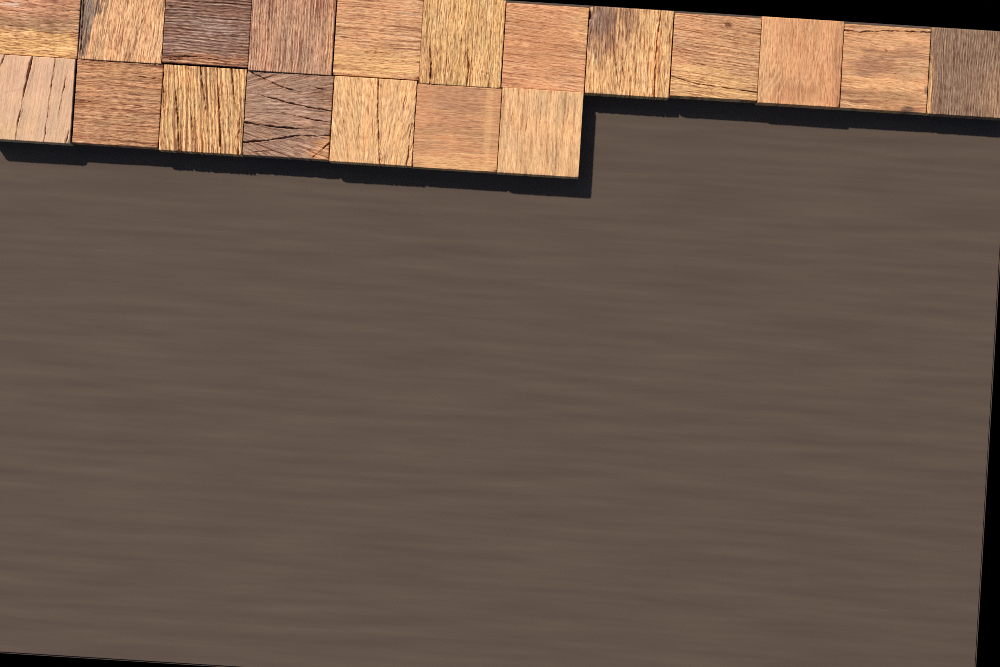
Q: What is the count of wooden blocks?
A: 19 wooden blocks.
